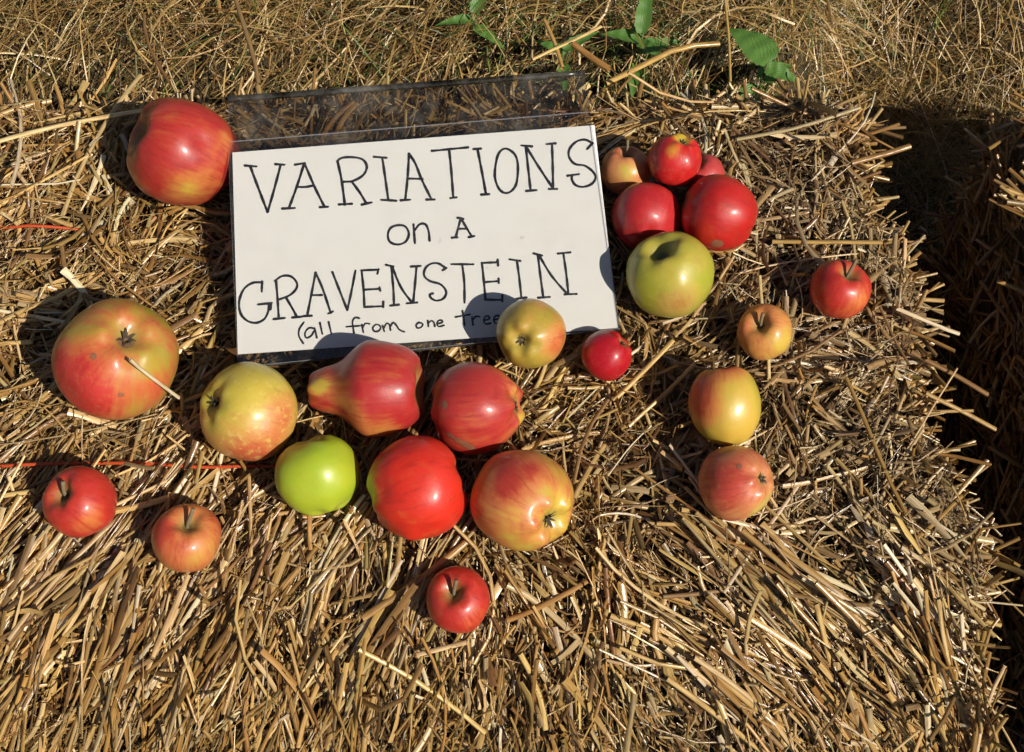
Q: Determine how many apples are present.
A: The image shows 23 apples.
